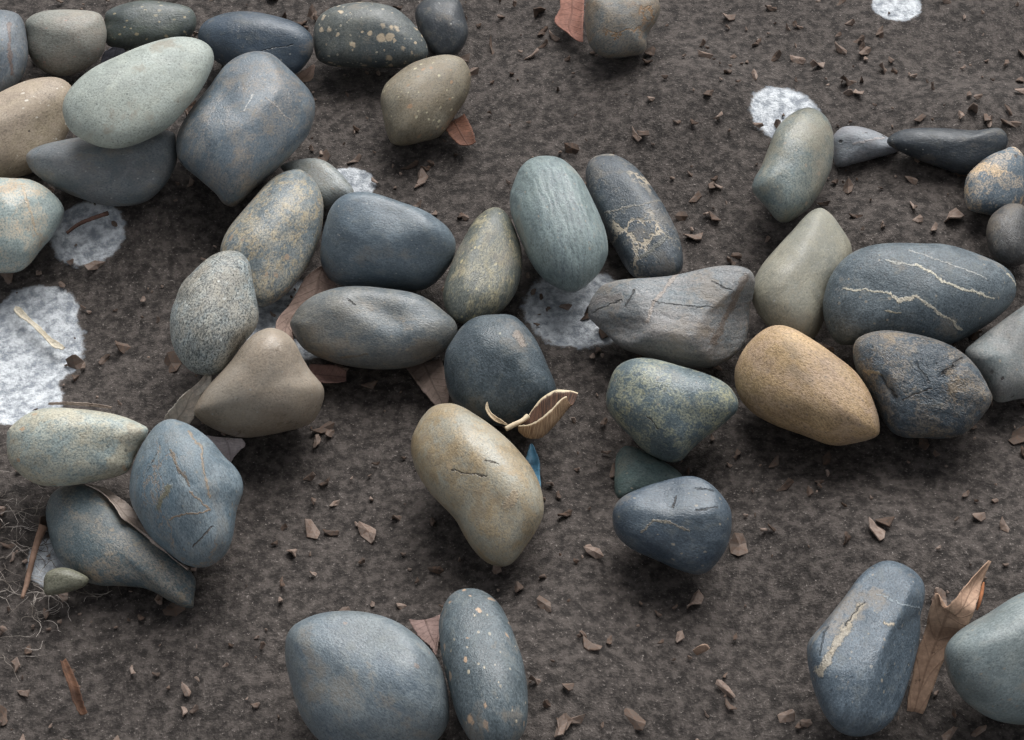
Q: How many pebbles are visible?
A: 46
